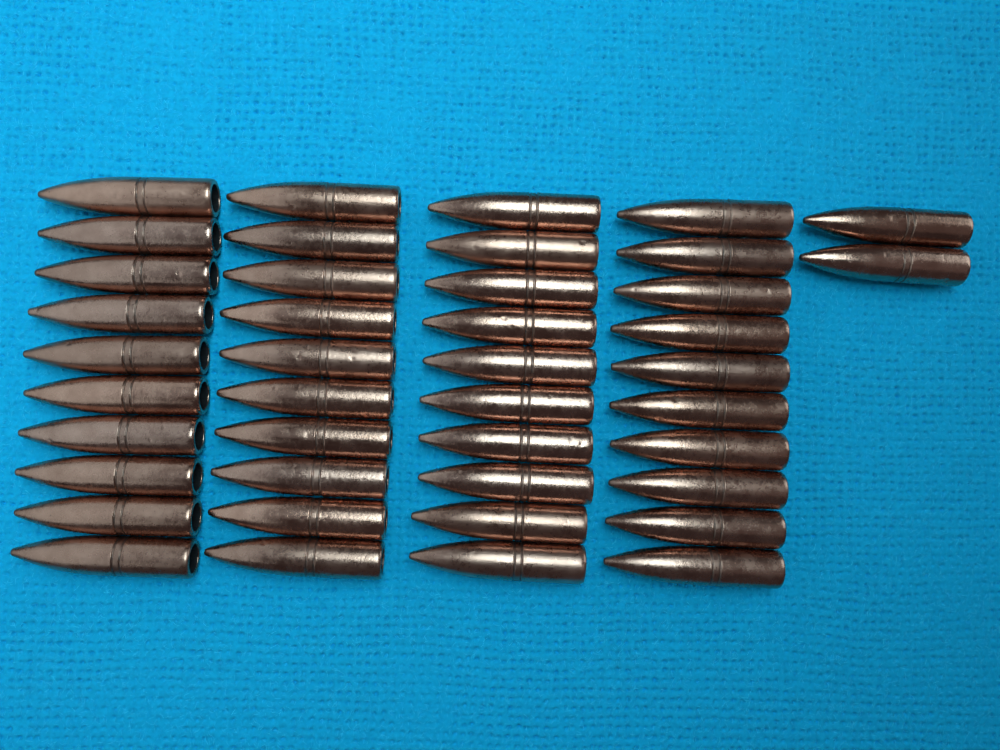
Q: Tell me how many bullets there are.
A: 42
